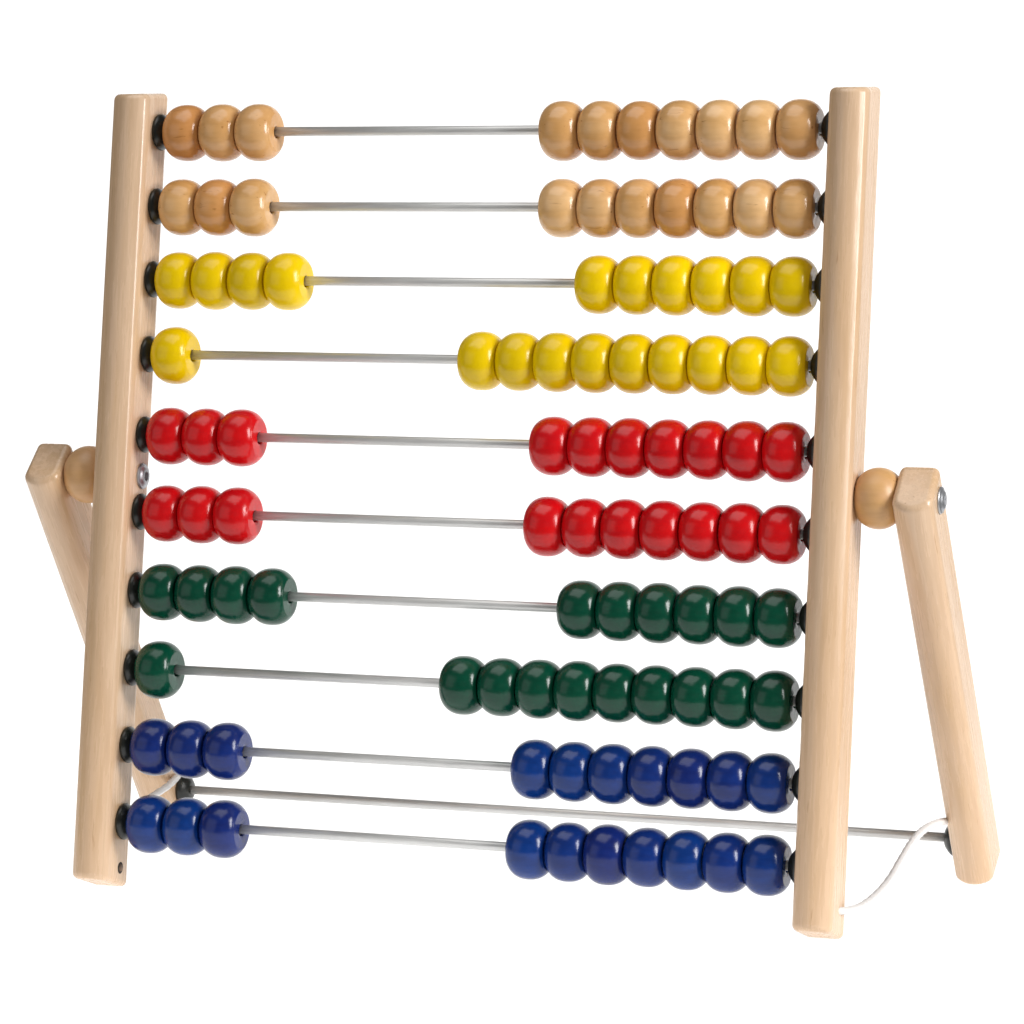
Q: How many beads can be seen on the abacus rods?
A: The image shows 100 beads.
